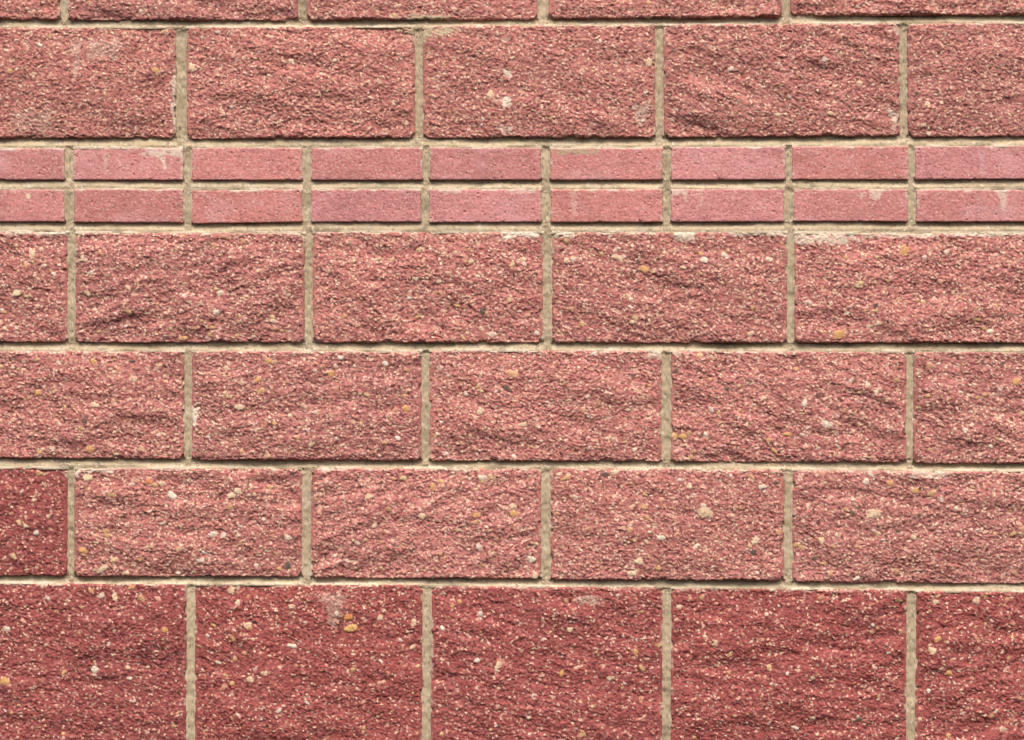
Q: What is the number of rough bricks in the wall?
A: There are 30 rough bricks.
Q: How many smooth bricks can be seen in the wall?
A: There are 18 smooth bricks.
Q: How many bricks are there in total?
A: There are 48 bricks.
